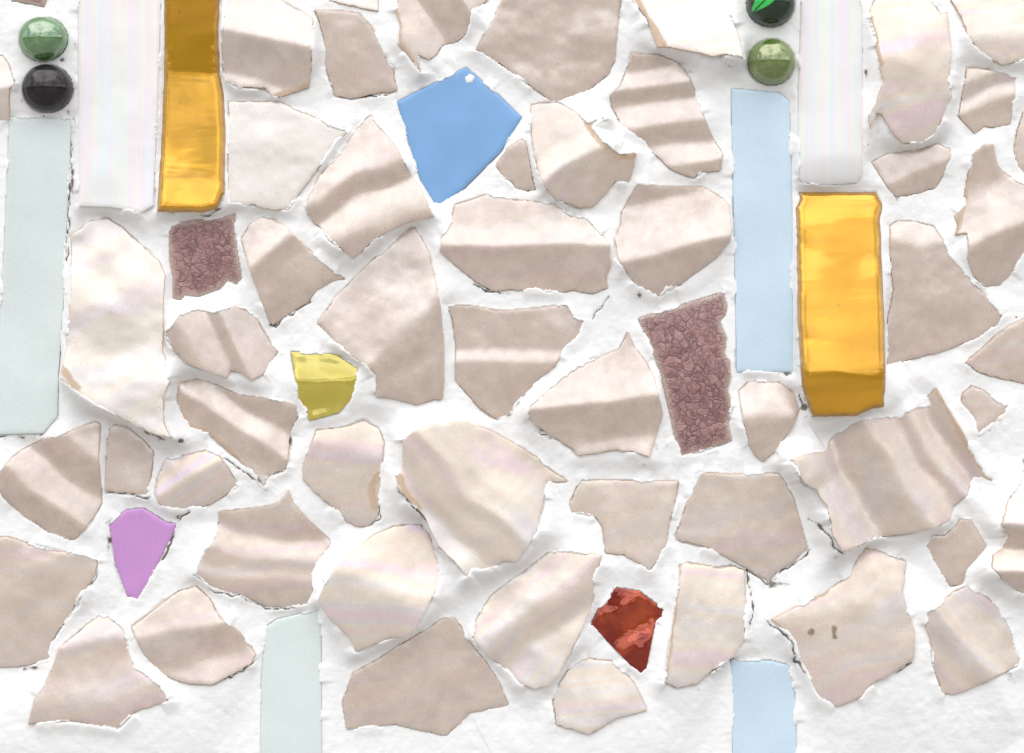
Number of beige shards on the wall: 52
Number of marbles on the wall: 4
